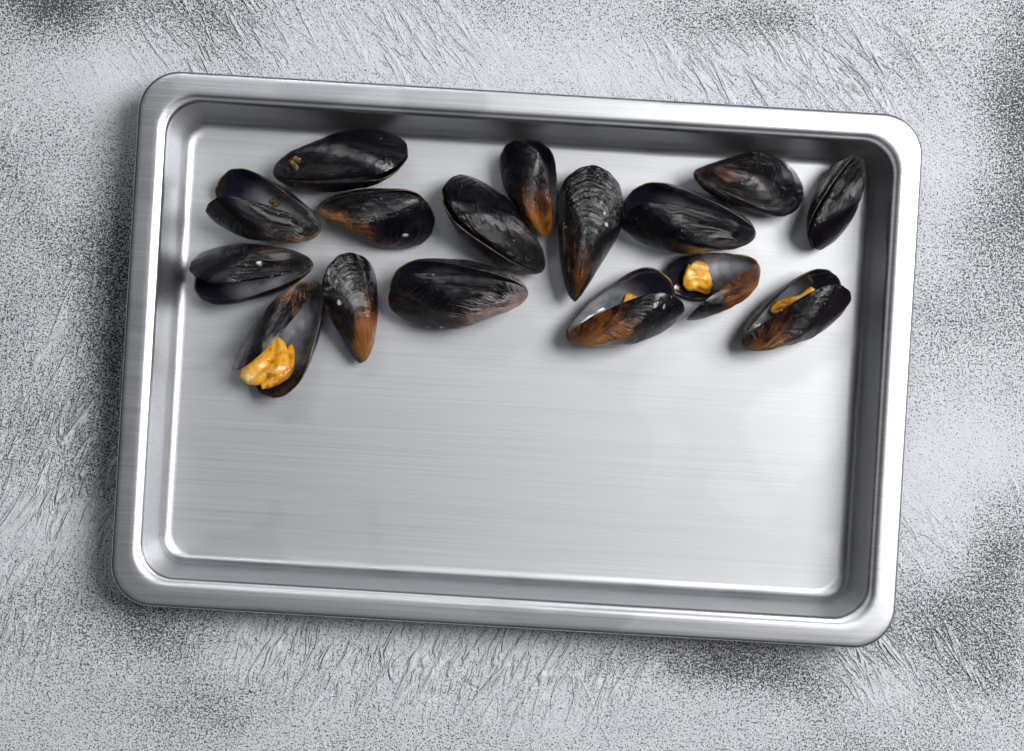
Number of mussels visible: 16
